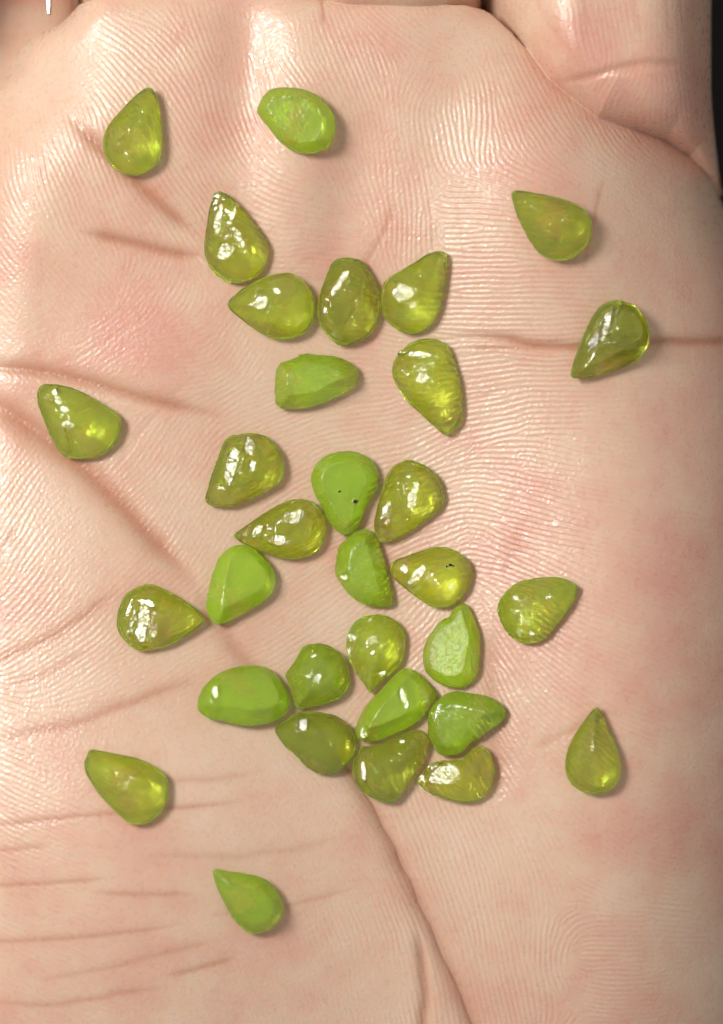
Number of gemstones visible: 32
